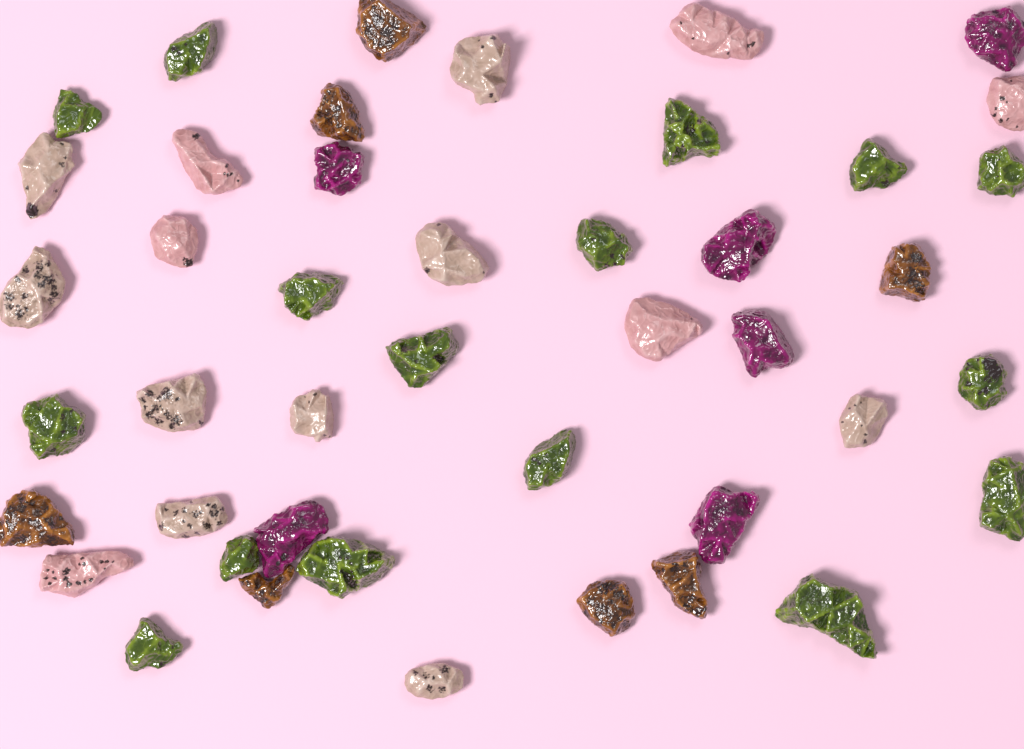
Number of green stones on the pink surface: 16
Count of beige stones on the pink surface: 9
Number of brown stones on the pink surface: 7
